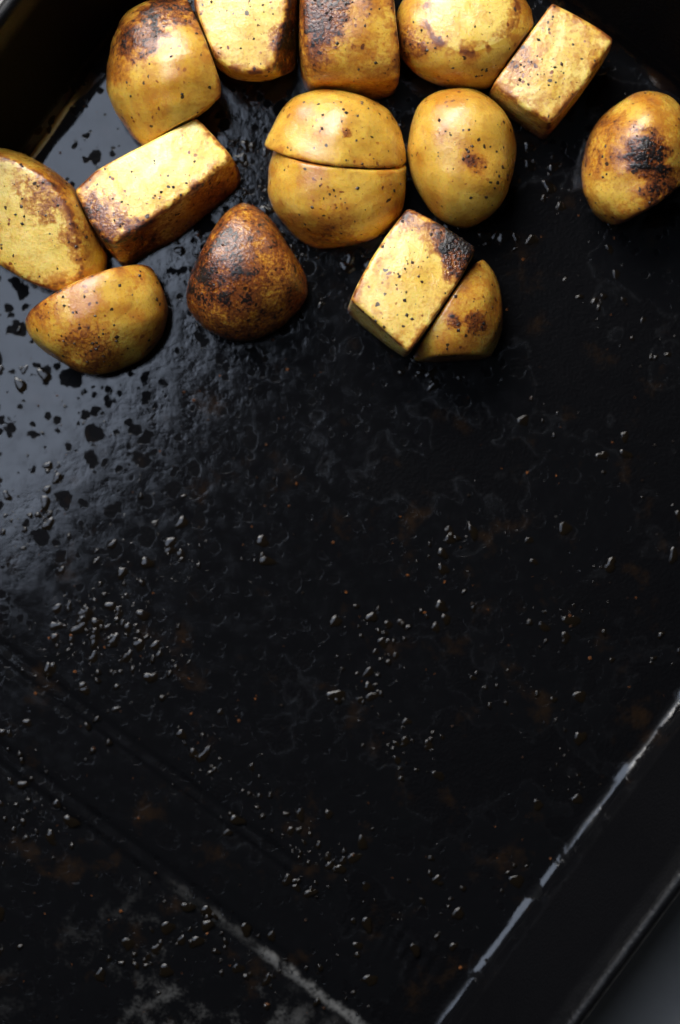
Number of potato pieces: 15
